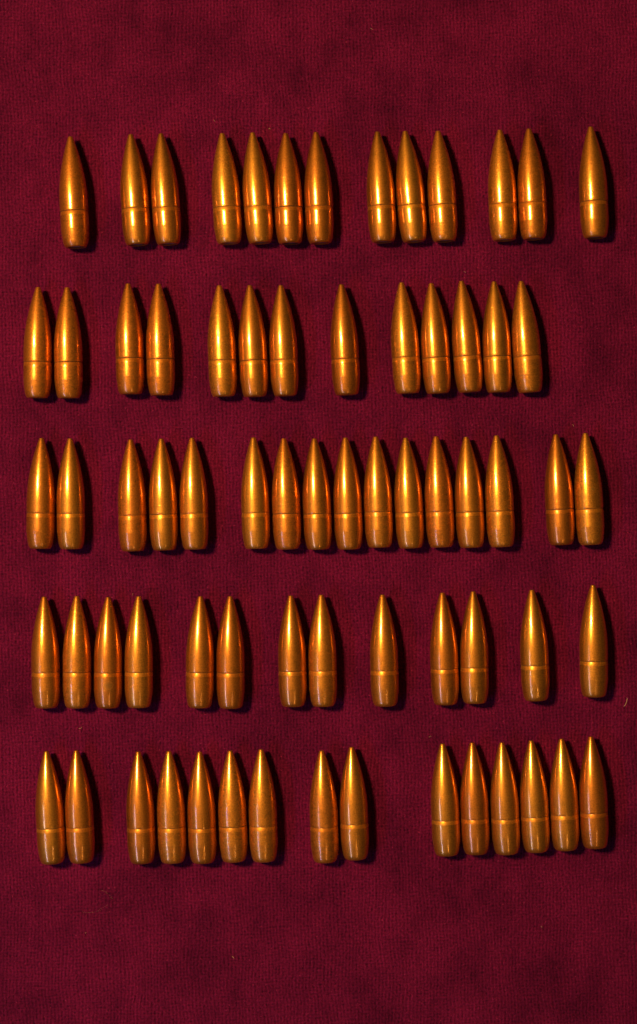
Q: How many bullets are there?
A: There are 70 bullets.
